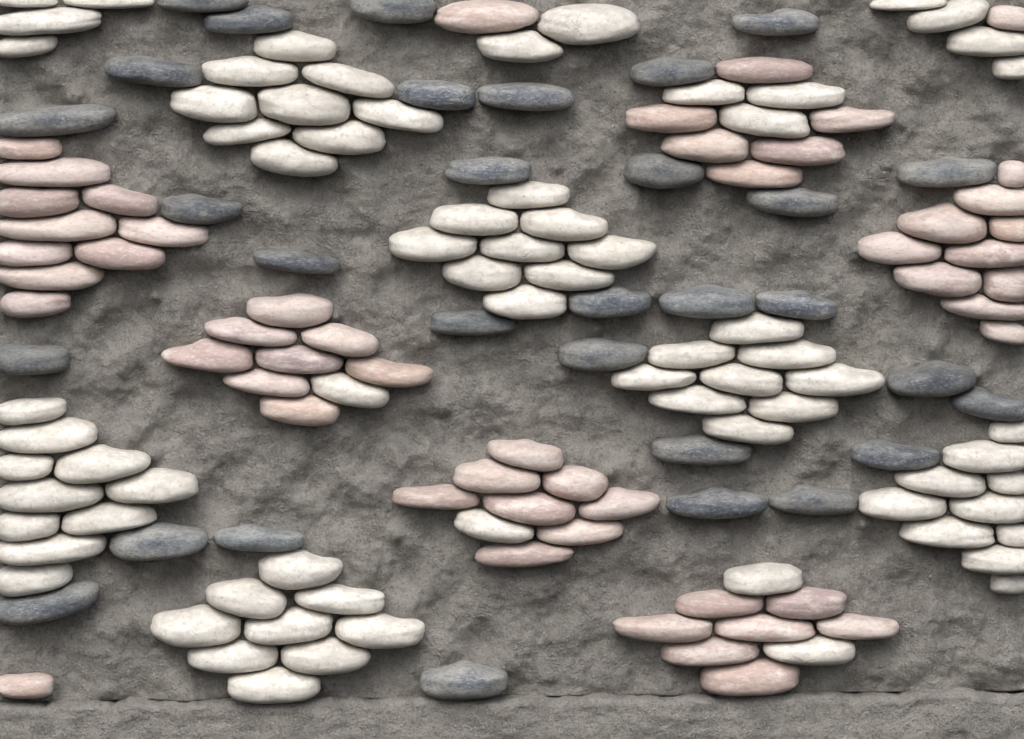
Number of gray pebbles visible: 31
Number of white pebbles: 73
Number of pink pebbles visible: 52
